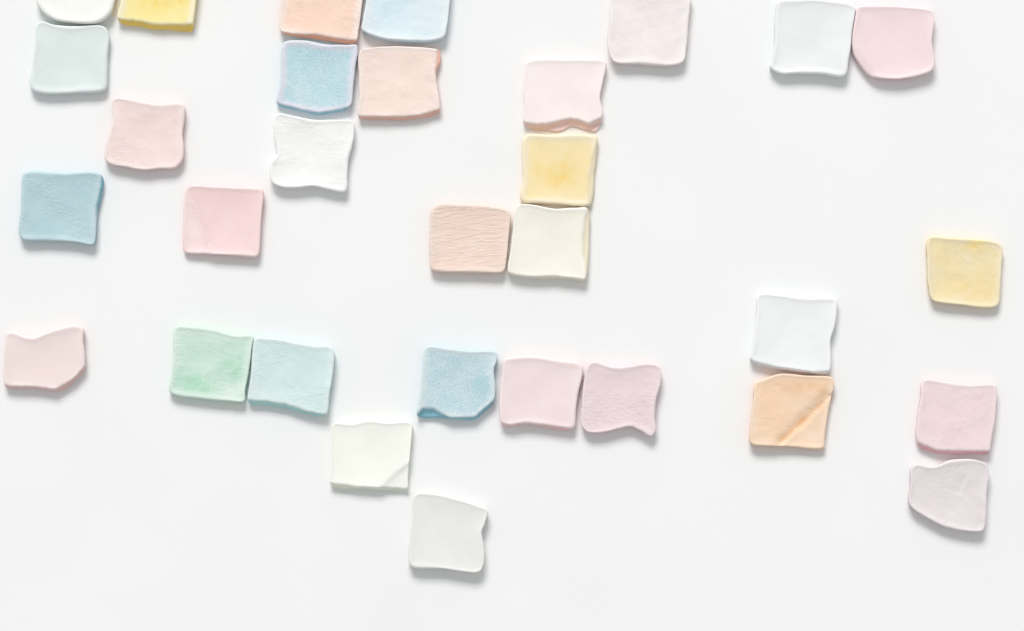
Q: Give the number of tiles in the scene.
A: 31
